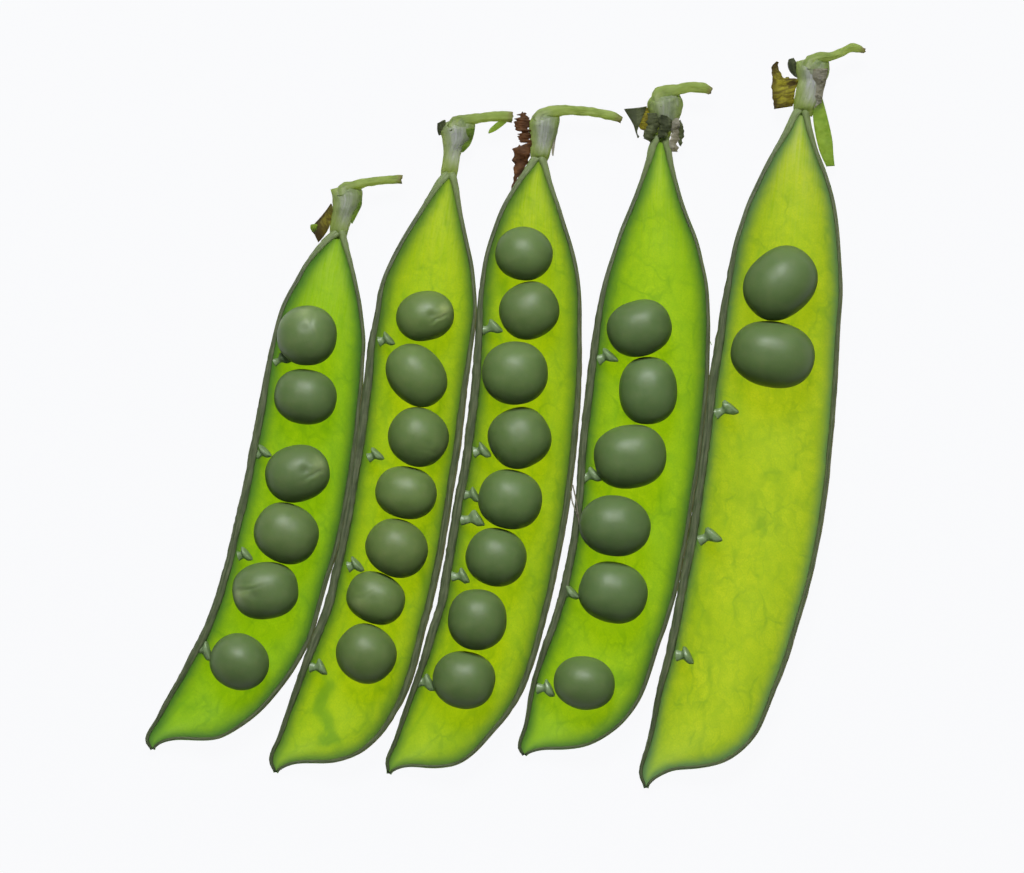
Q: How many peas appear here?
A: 29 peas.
